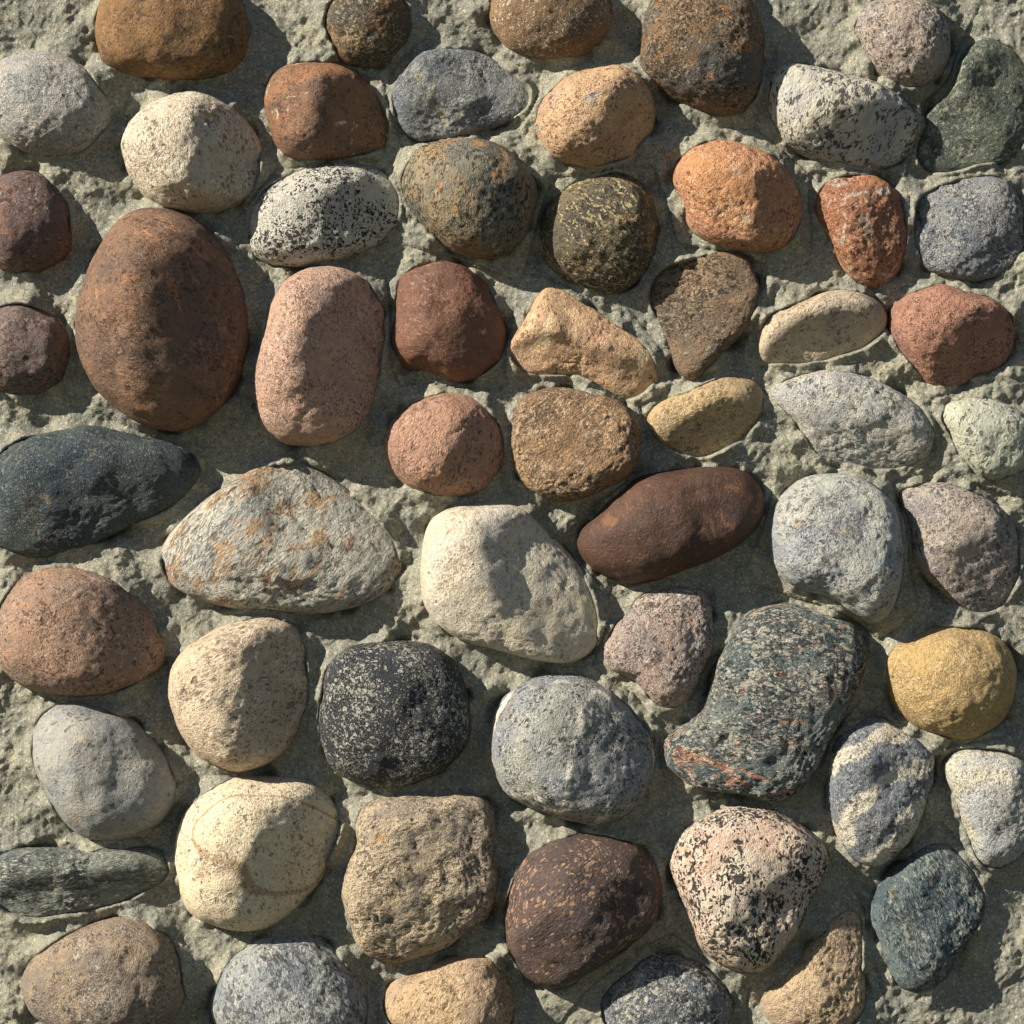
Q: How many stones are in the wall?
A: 59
